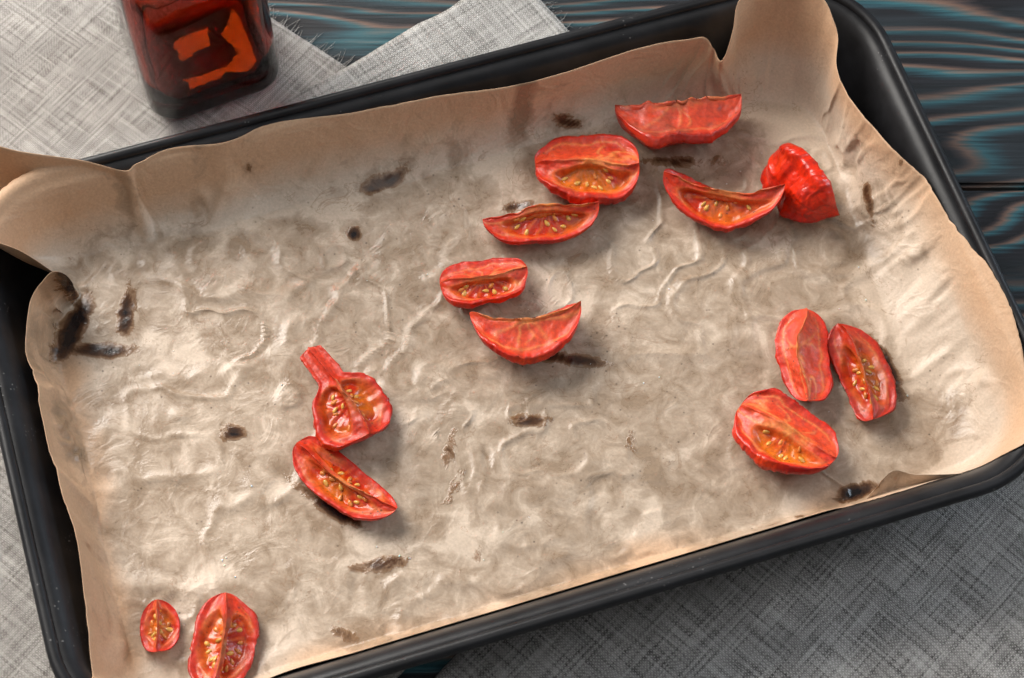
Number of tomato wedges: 14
